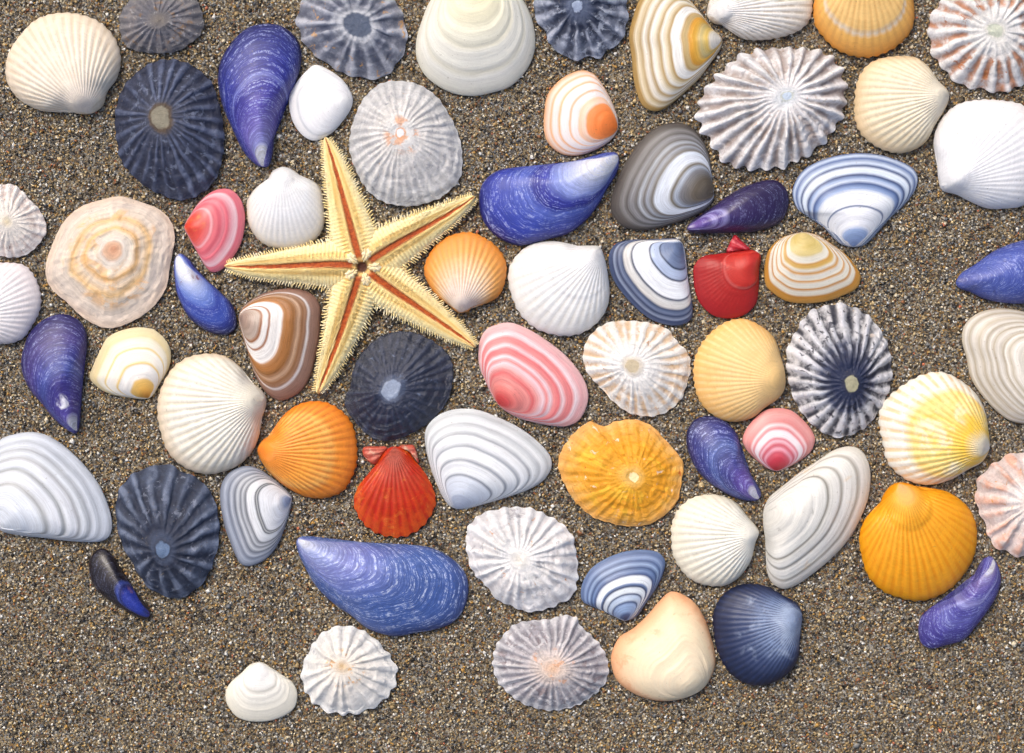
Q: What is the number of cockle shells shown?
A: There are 16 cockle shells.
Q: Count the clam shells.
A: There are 21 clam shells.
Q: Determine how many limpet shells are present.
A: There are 18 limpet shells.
